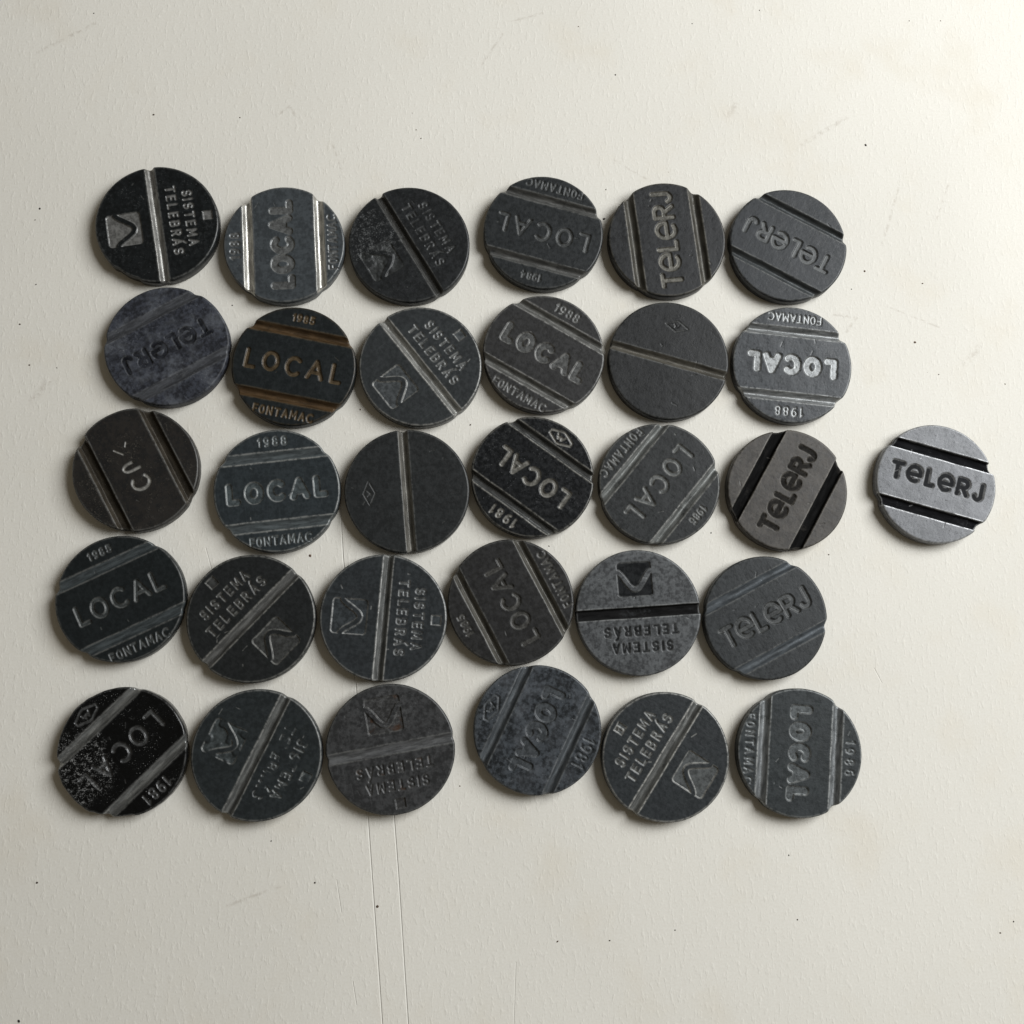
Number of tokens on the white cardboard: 31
